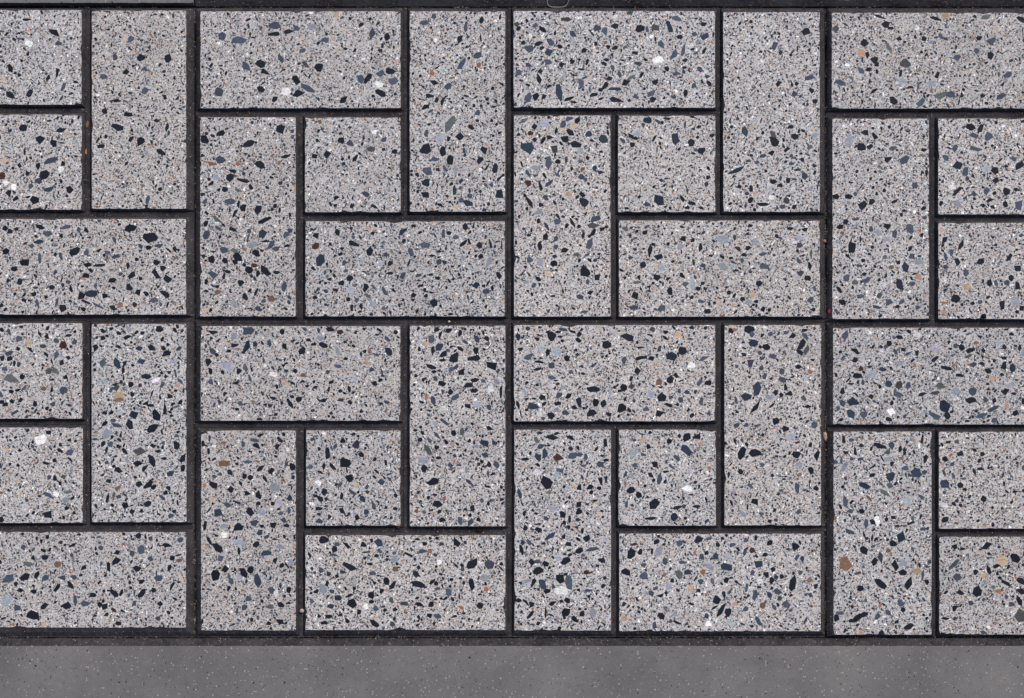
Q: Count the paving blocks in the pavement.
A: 36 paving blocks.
